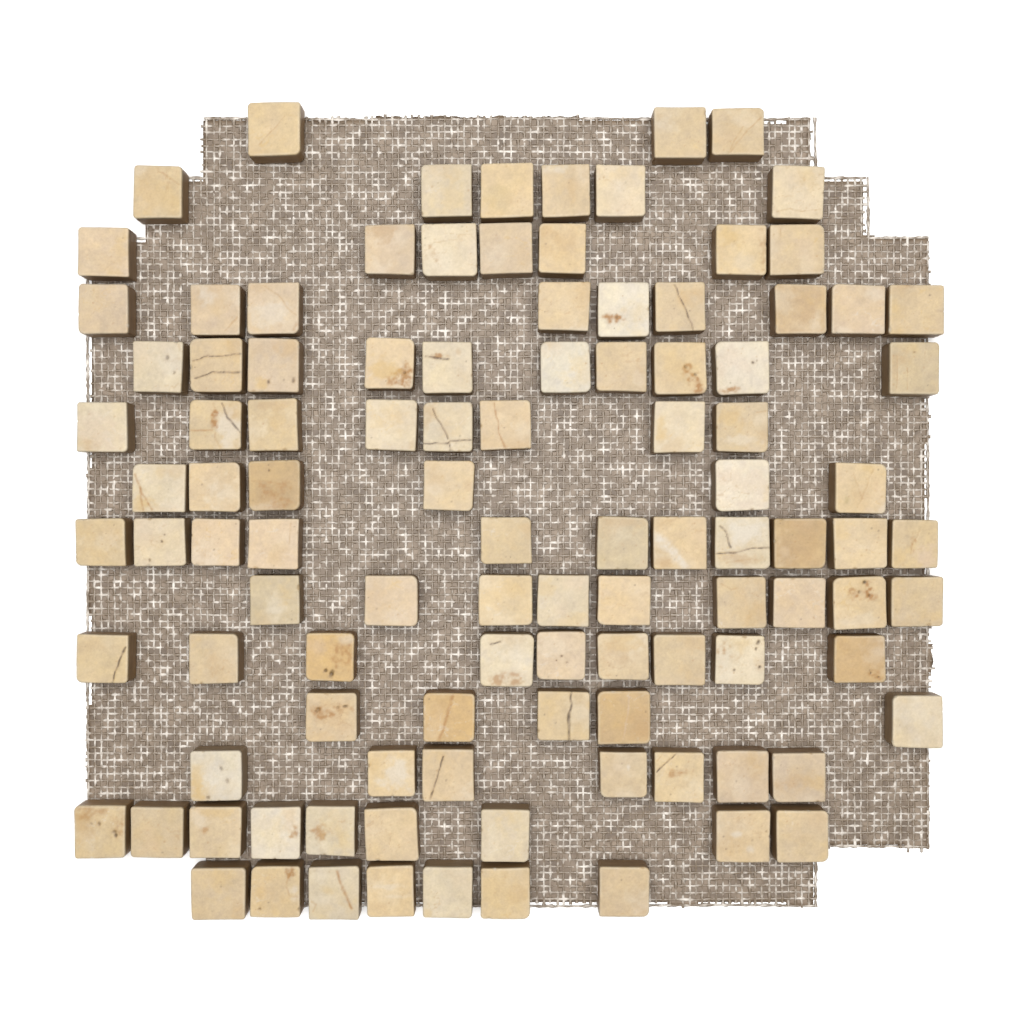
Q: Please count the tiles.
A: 106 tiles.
